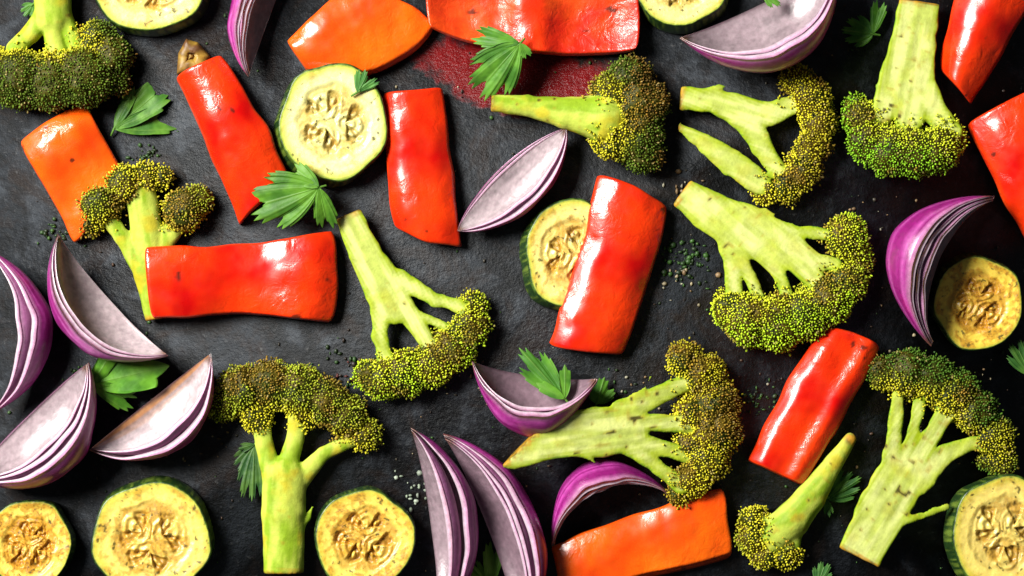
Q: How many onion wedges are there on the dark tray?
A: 12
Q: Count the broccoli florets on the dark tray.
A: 11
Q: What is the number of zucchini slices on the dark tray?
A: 9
